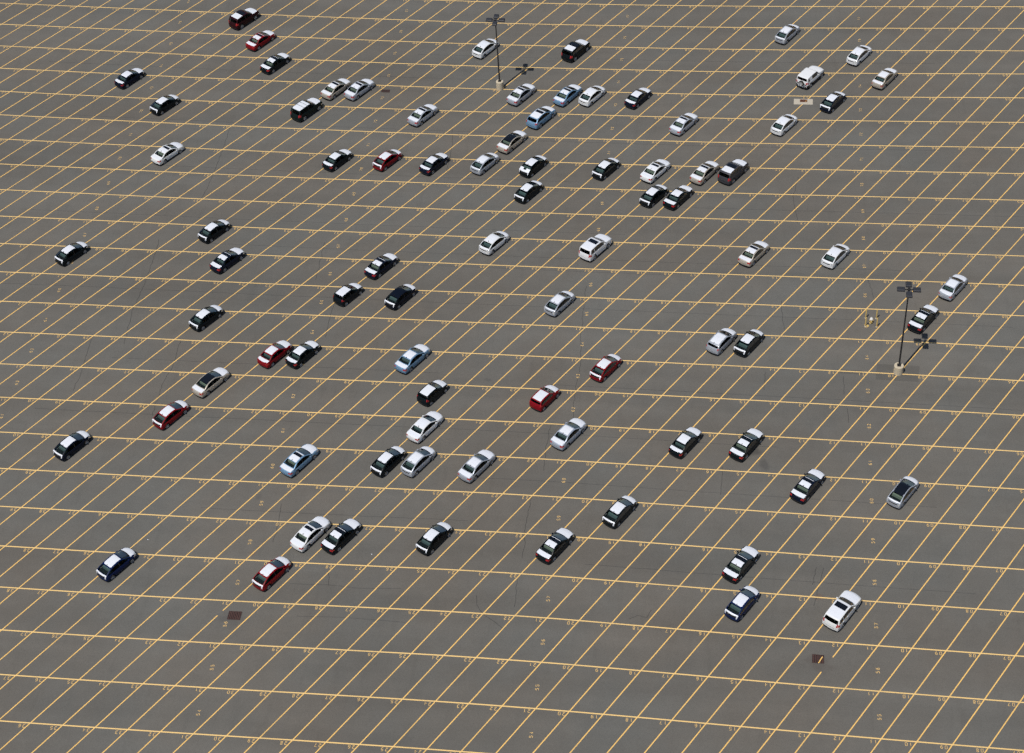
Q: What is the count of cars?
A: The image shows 82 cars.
